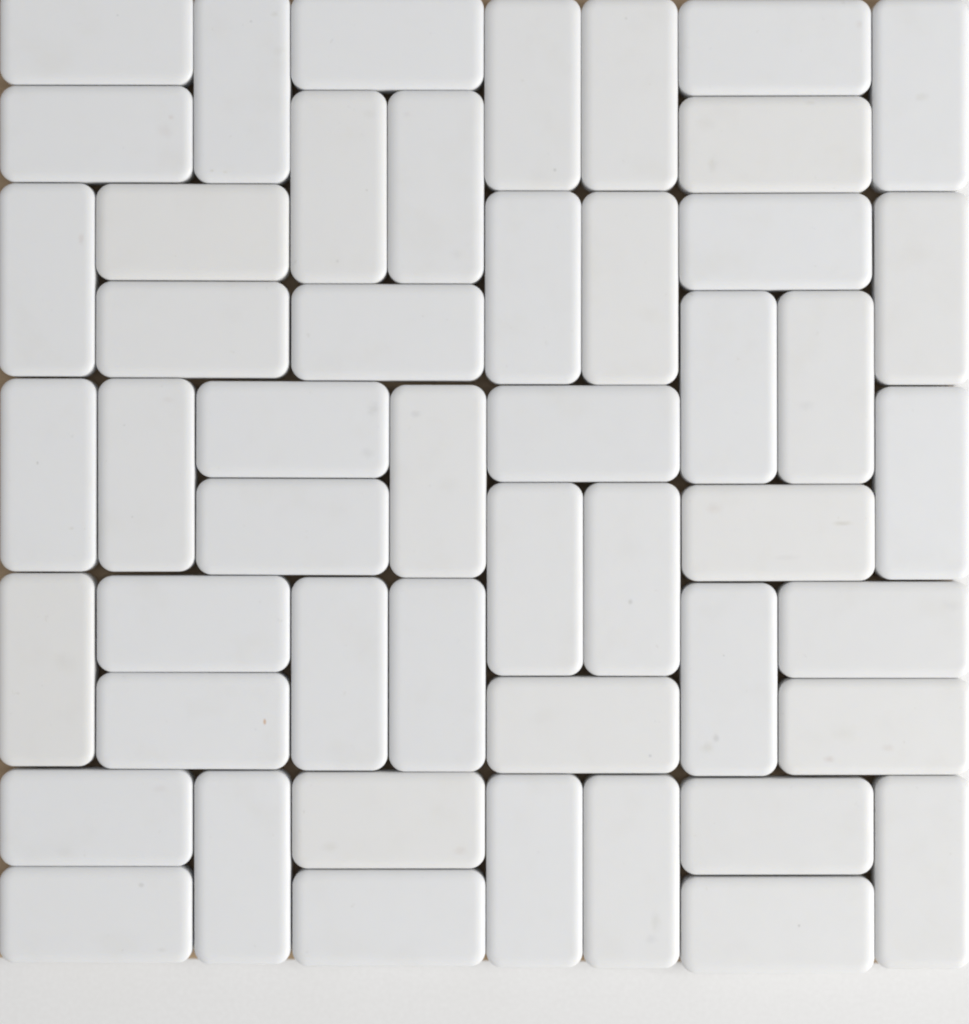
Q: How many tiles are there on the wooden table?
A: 50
